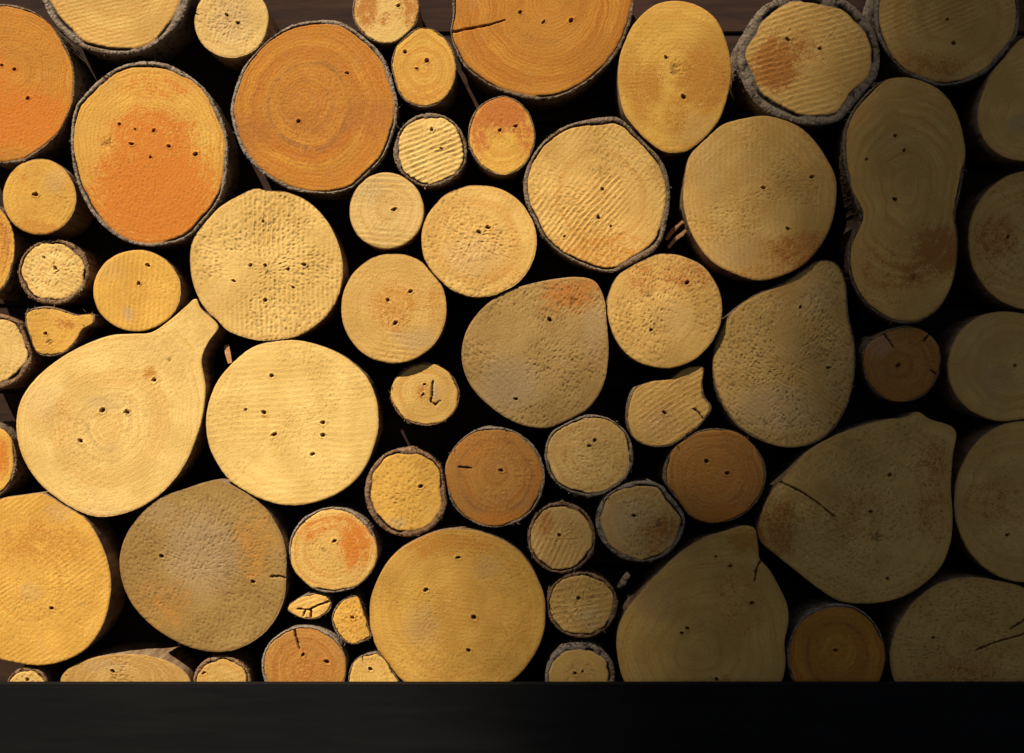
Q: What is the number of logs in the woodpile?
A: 62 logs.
